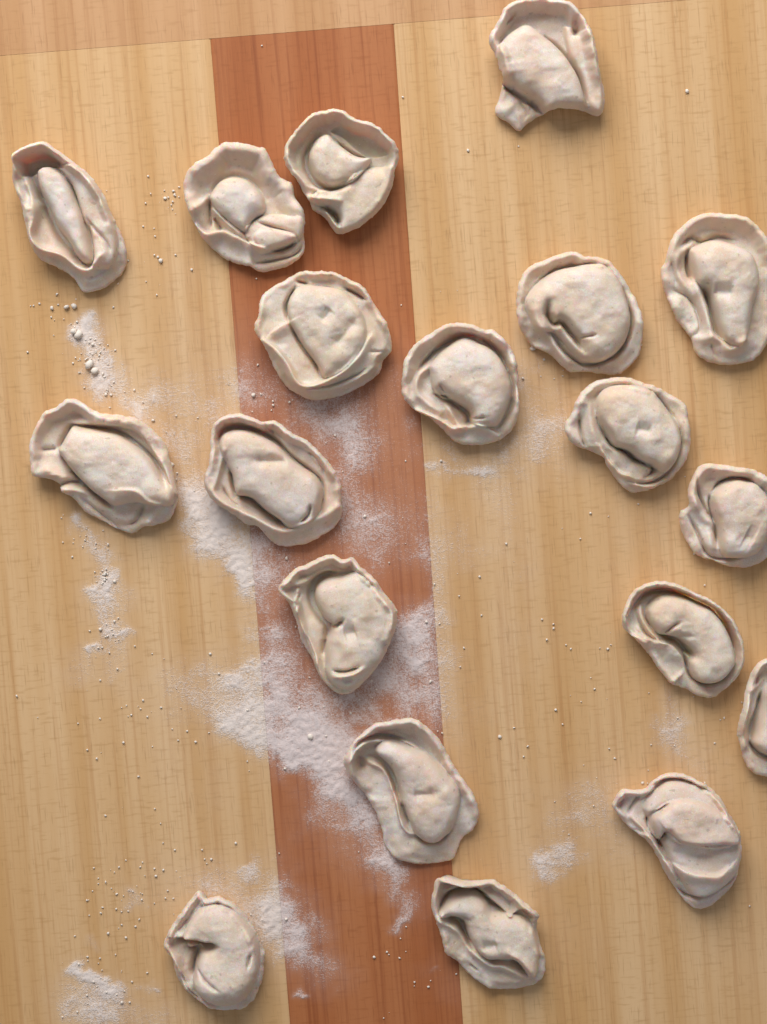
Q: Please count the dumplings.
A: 19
